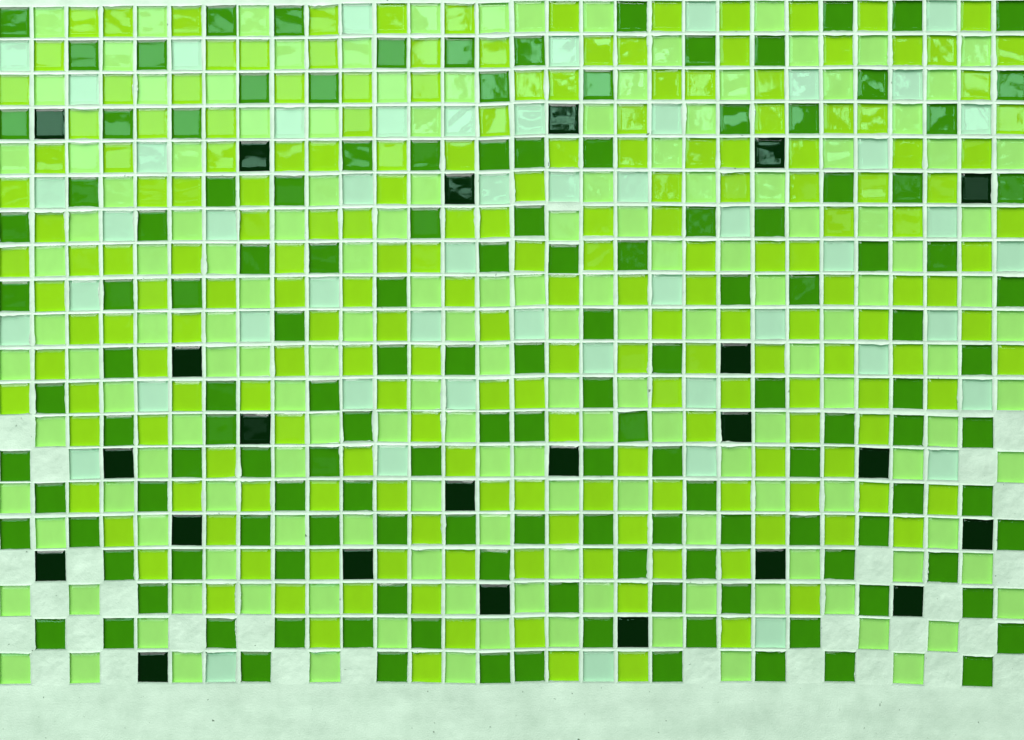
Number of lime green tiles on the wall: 200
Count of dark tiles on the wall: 165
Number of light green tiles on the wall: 155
